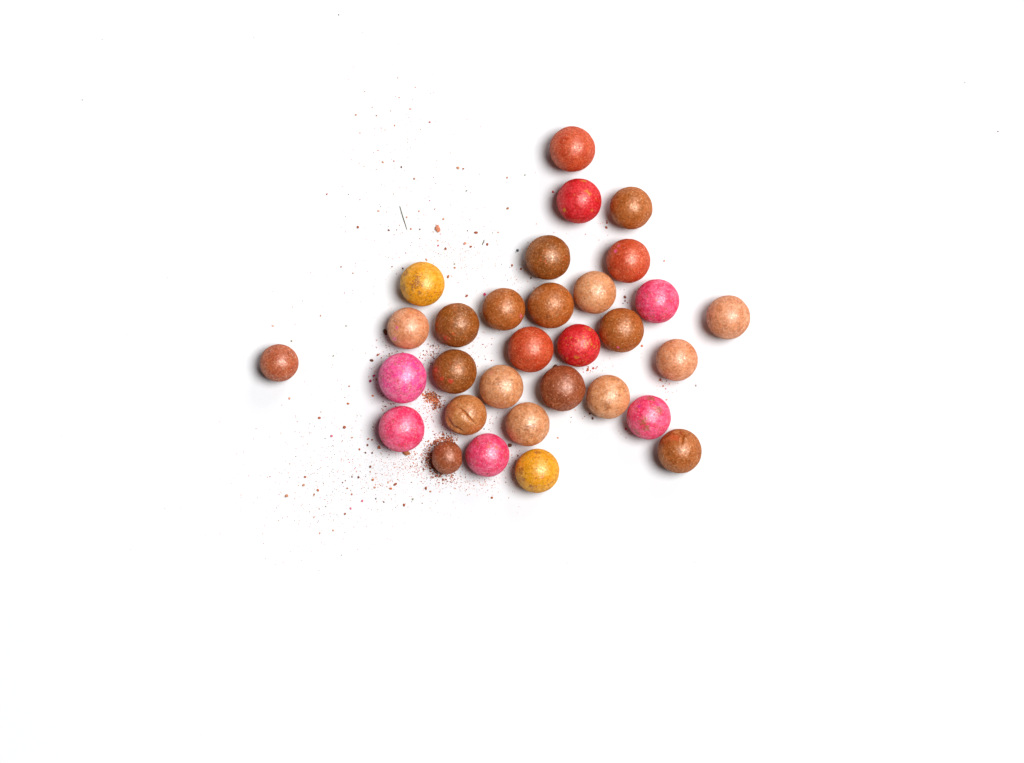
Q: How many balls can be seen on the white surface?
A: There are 31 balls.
